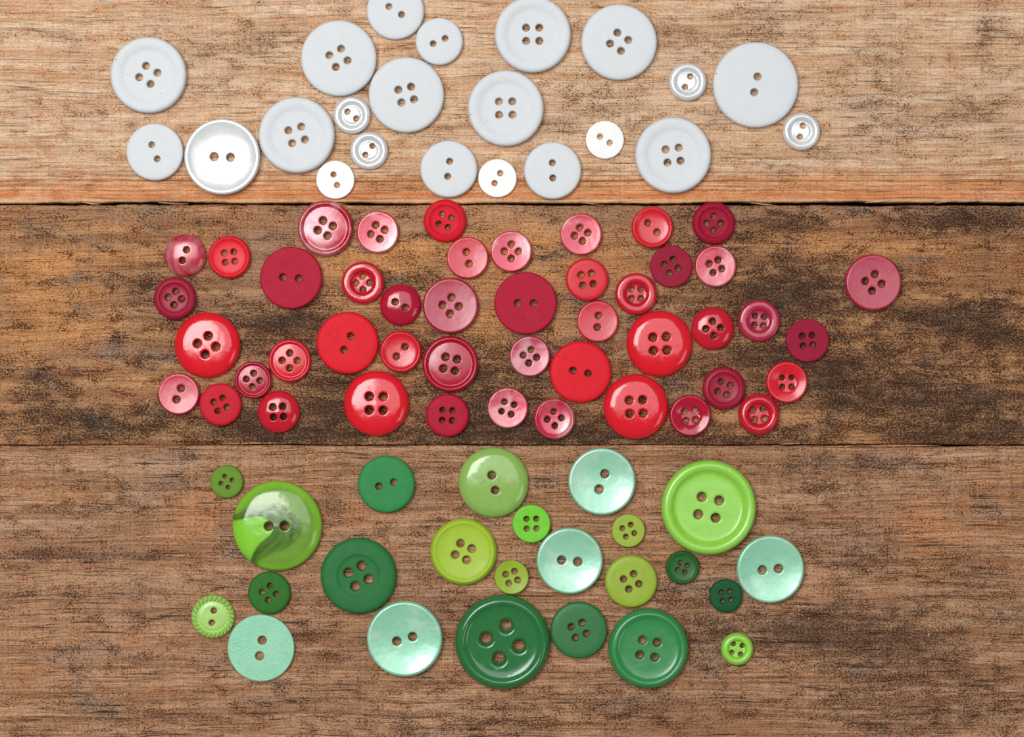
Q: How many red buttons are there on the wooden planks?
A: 46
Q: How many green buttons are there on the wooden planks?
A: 24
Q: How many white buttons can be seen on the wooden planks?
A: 22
